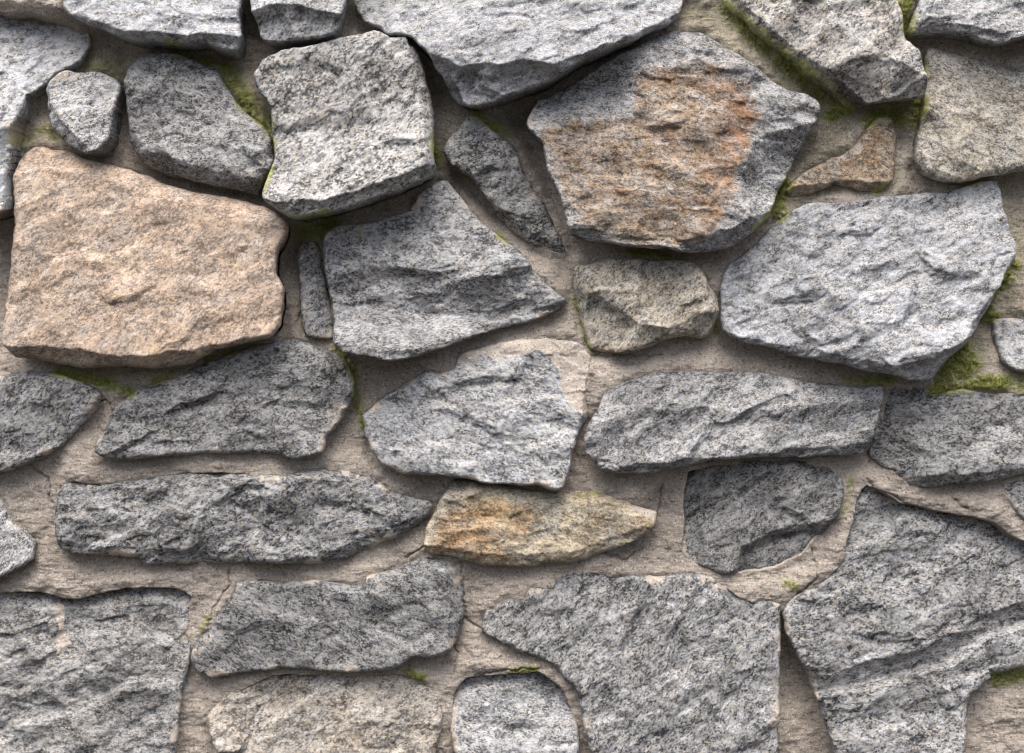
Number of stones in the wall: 35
